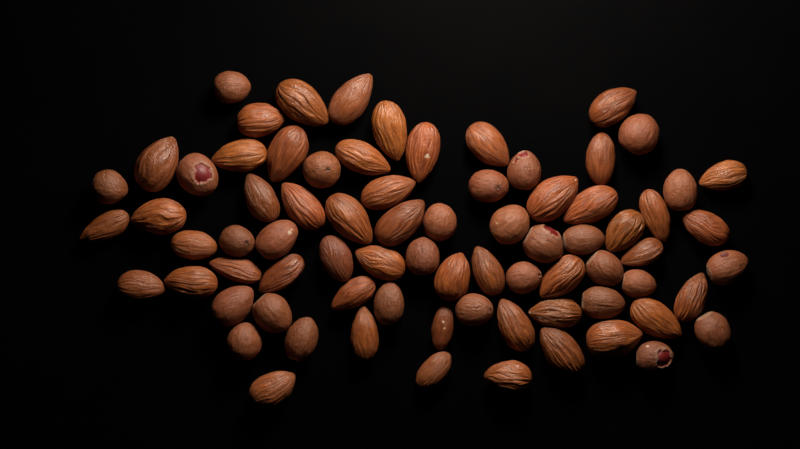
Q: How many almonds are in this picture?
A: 48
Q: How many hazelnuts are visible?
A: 28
